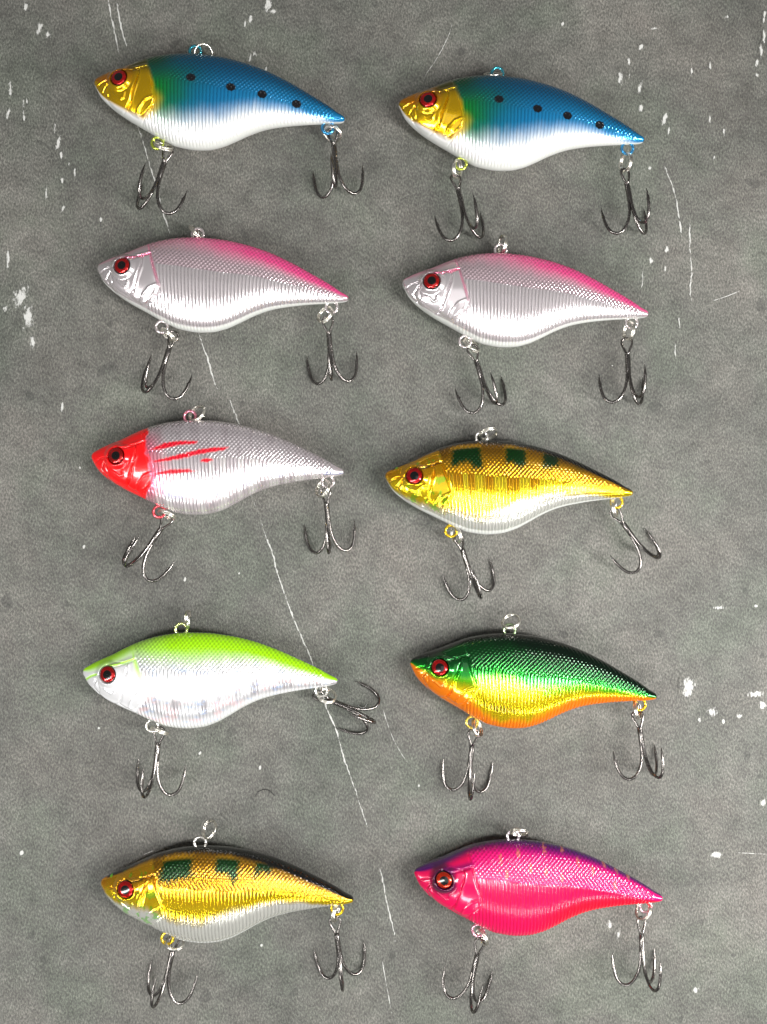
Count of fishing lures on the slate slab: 10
